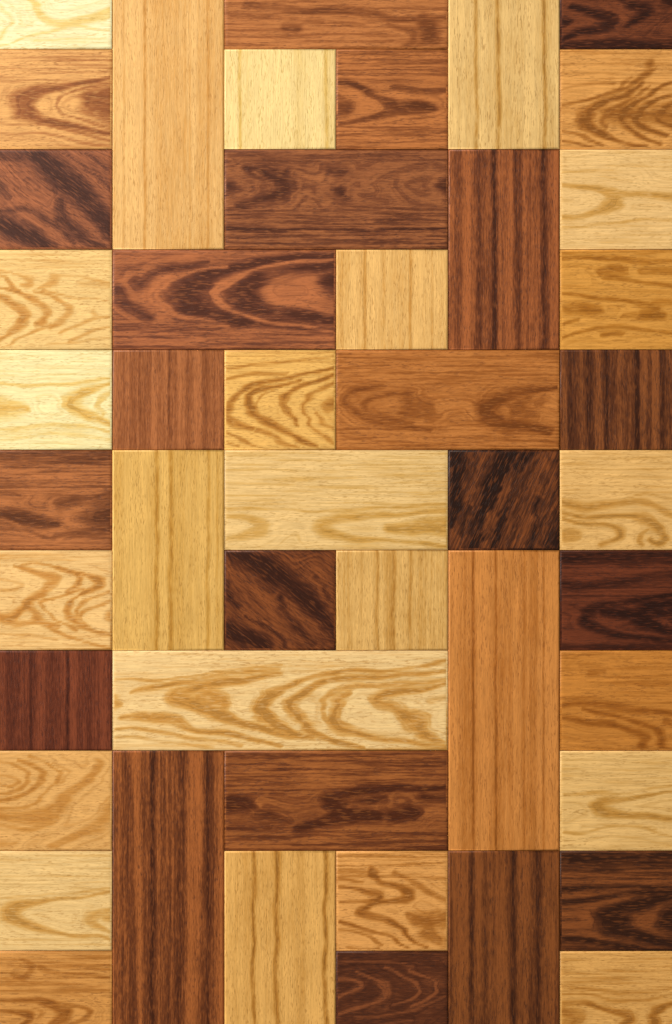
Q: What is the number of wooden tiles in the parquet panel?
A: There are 47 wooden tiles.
